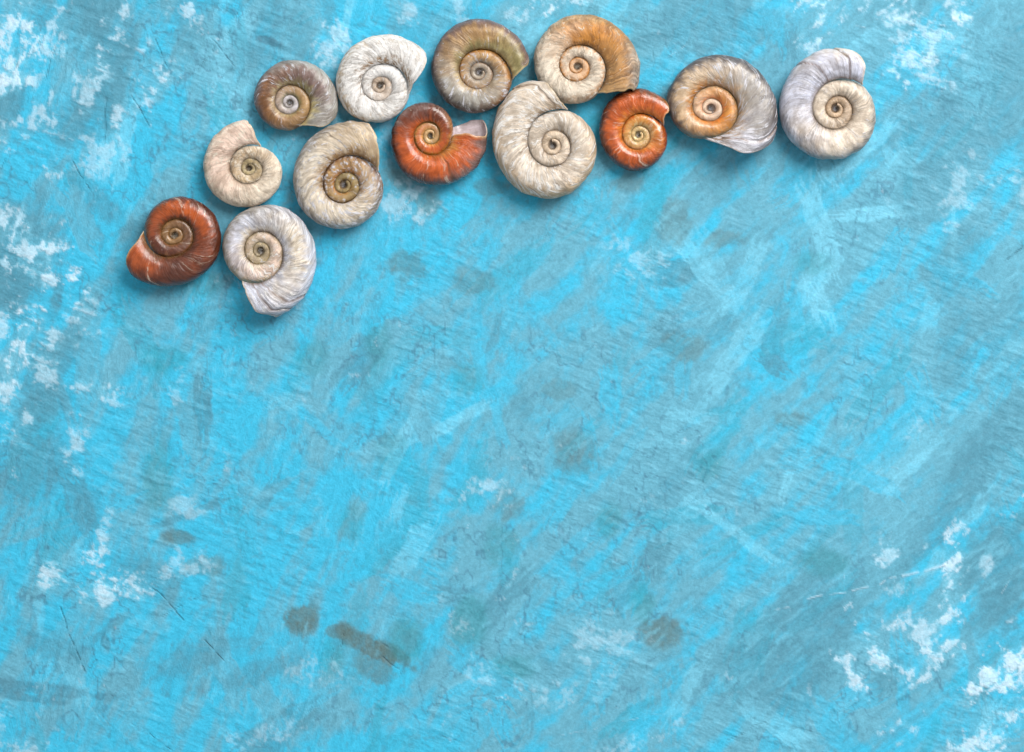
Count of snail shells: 13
